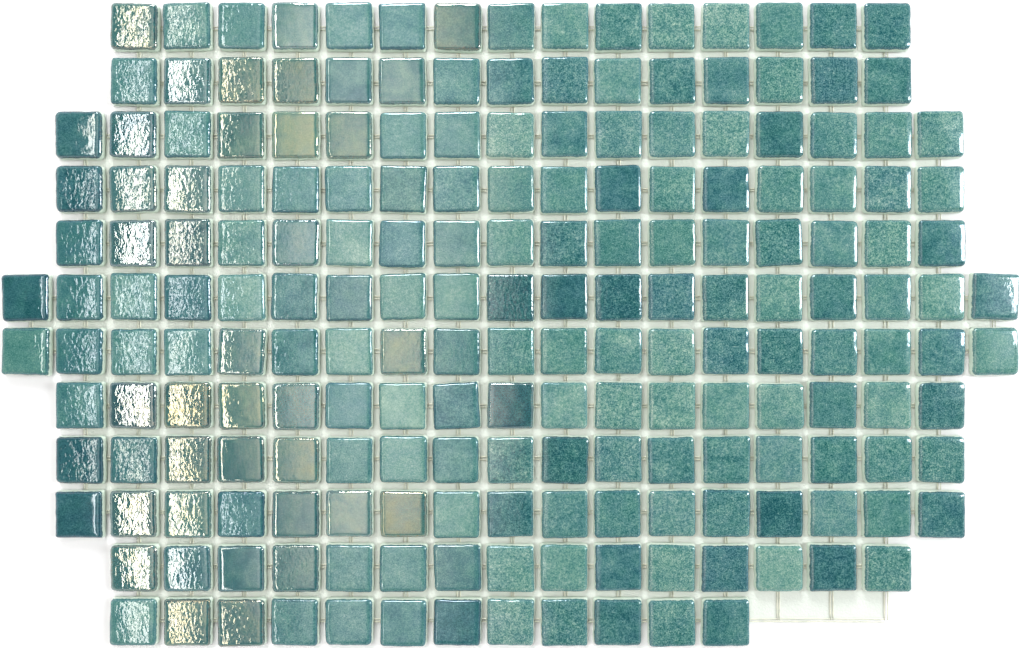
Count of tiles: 197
